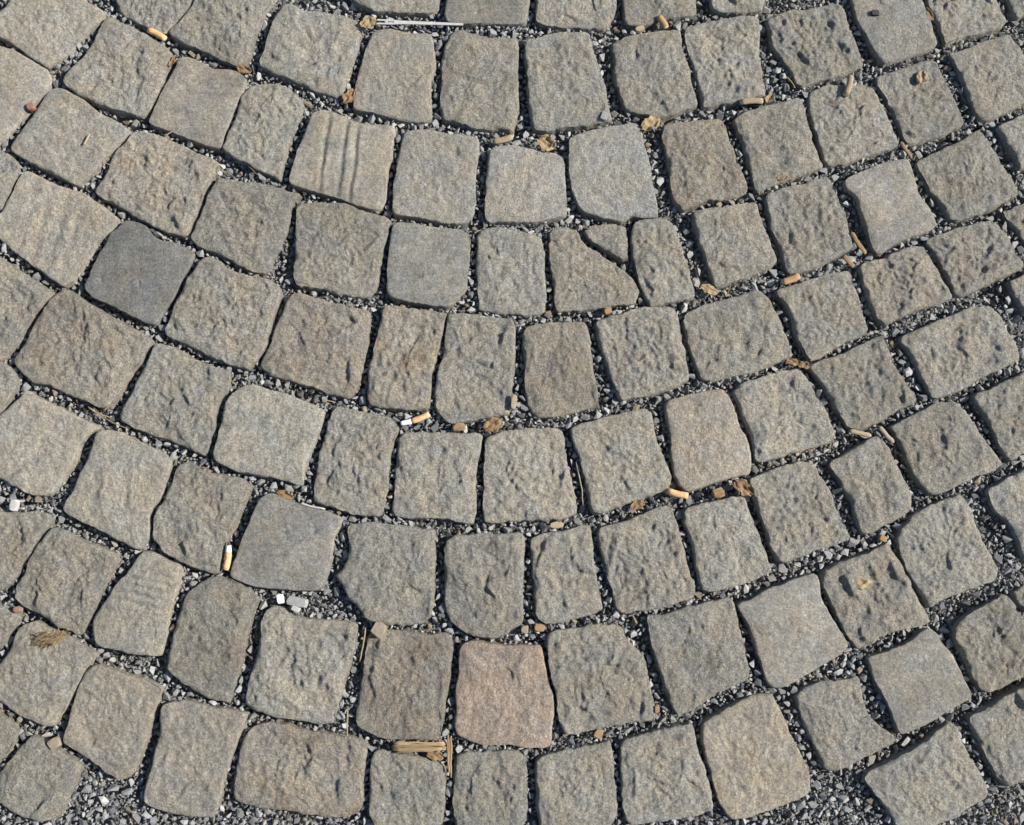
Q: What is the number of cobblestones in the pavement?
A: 117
